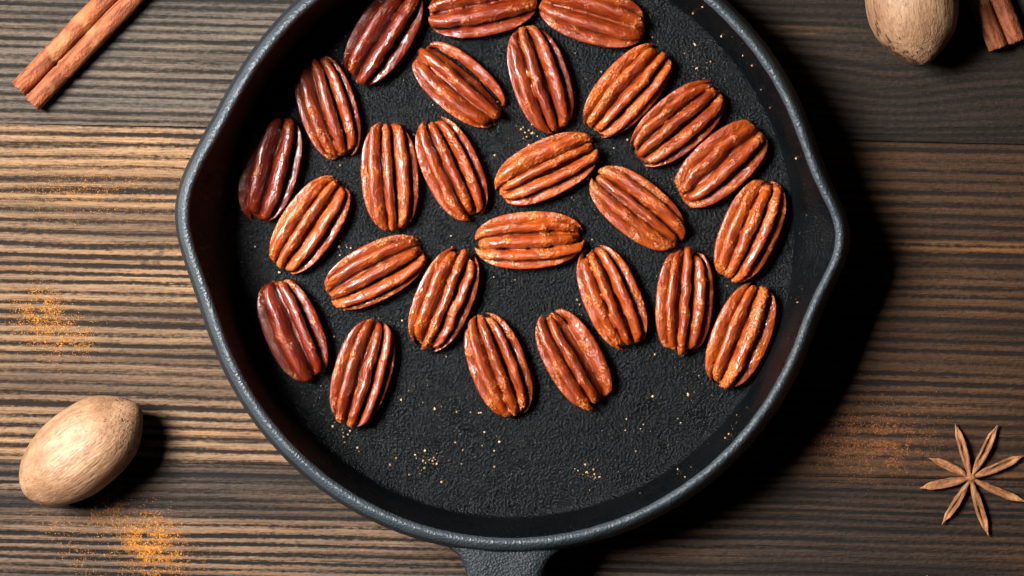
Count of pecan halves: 26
